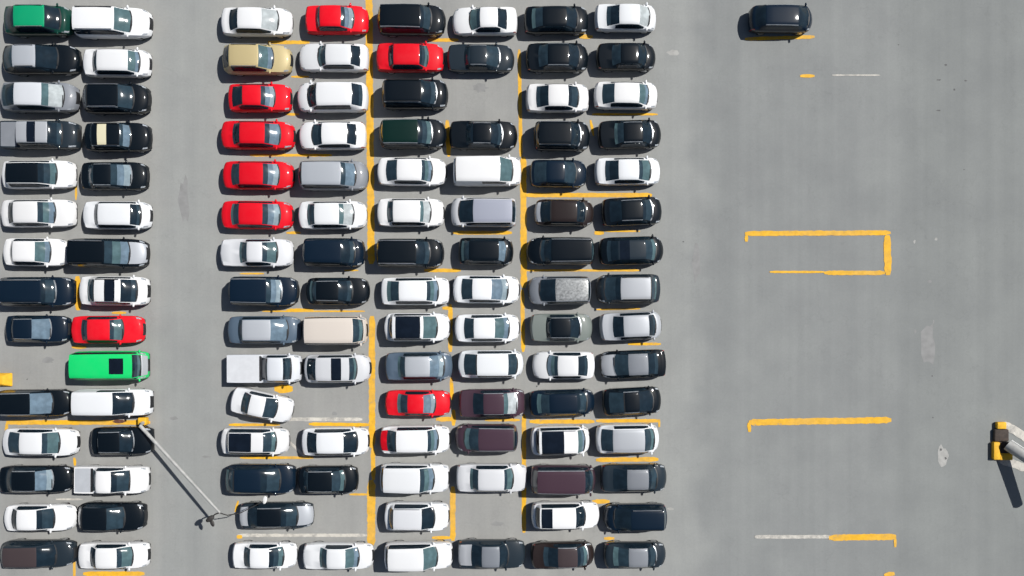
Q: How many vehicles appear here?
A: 116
